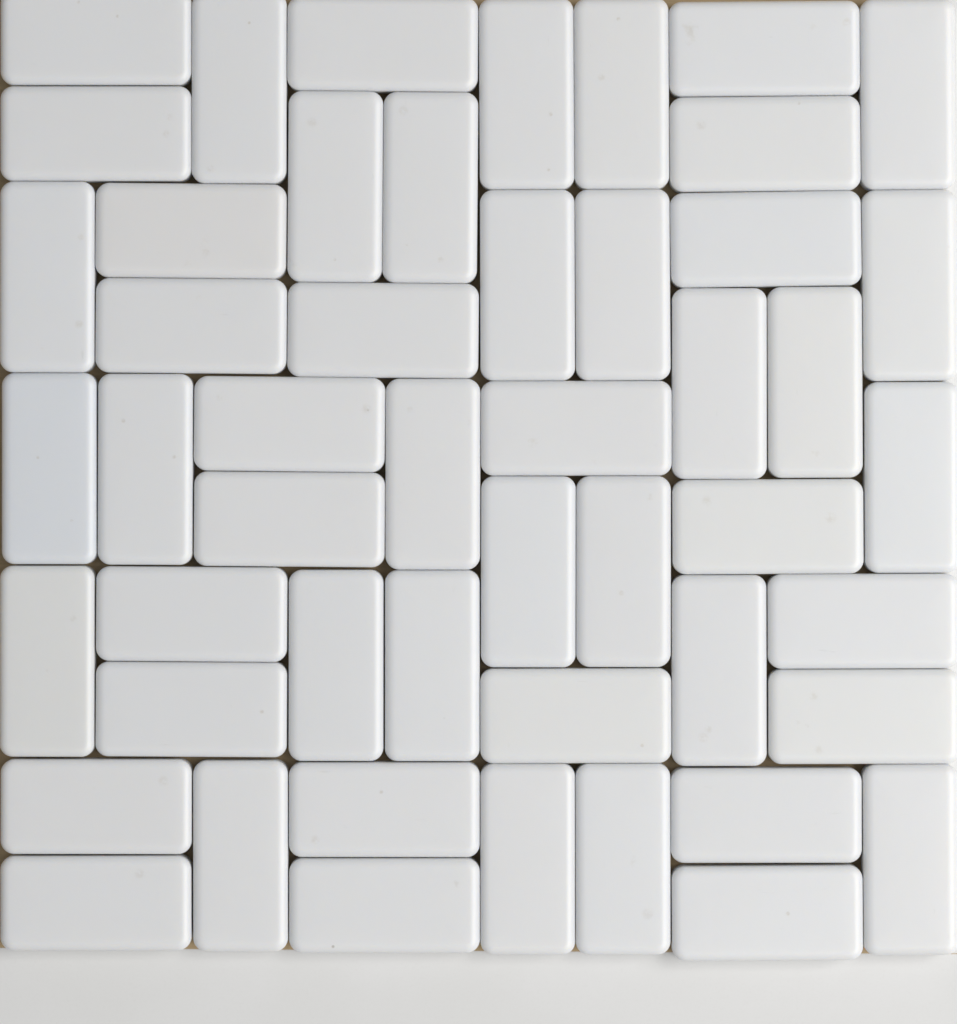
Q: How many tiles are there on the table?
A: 50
